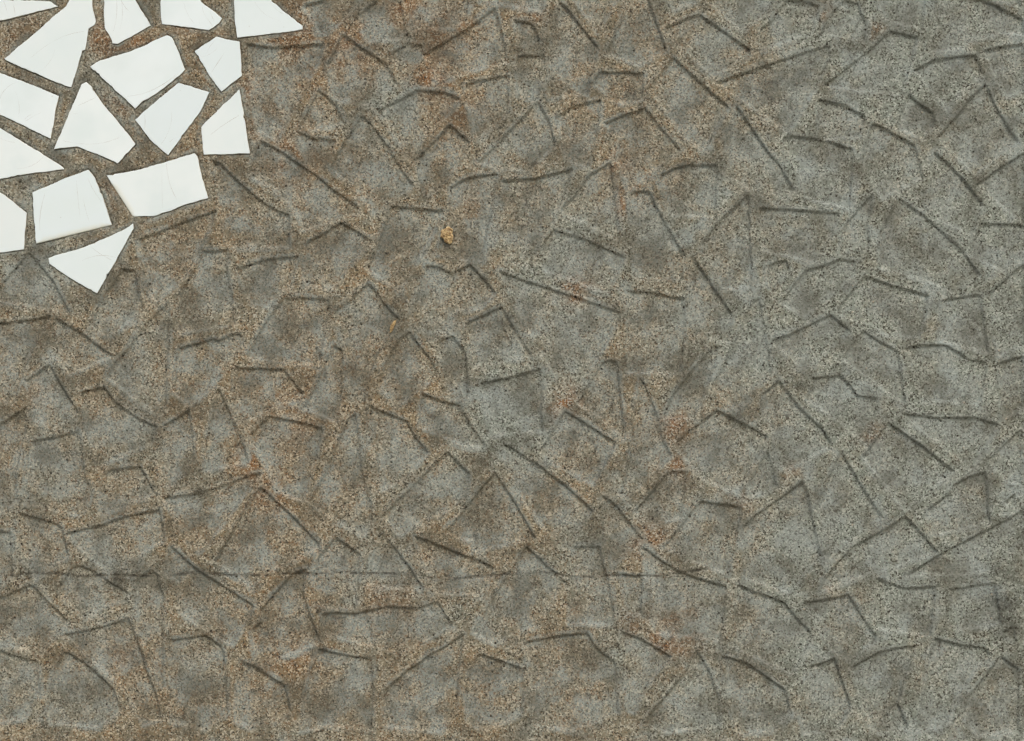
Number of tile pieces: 16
